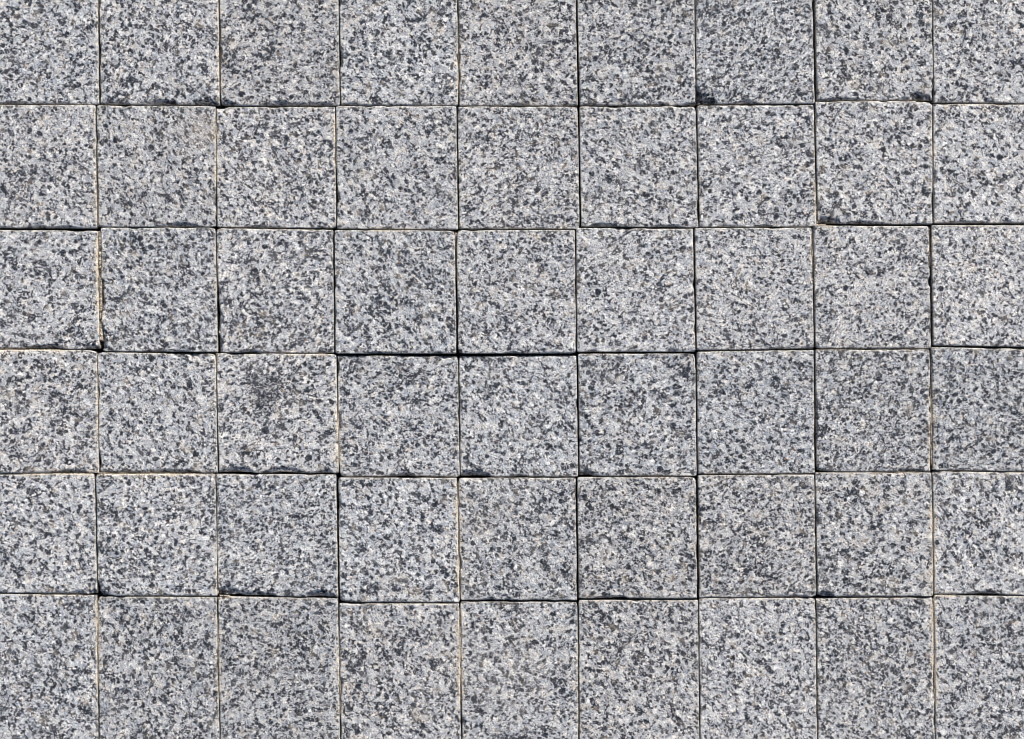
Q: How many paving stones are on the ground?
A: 54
